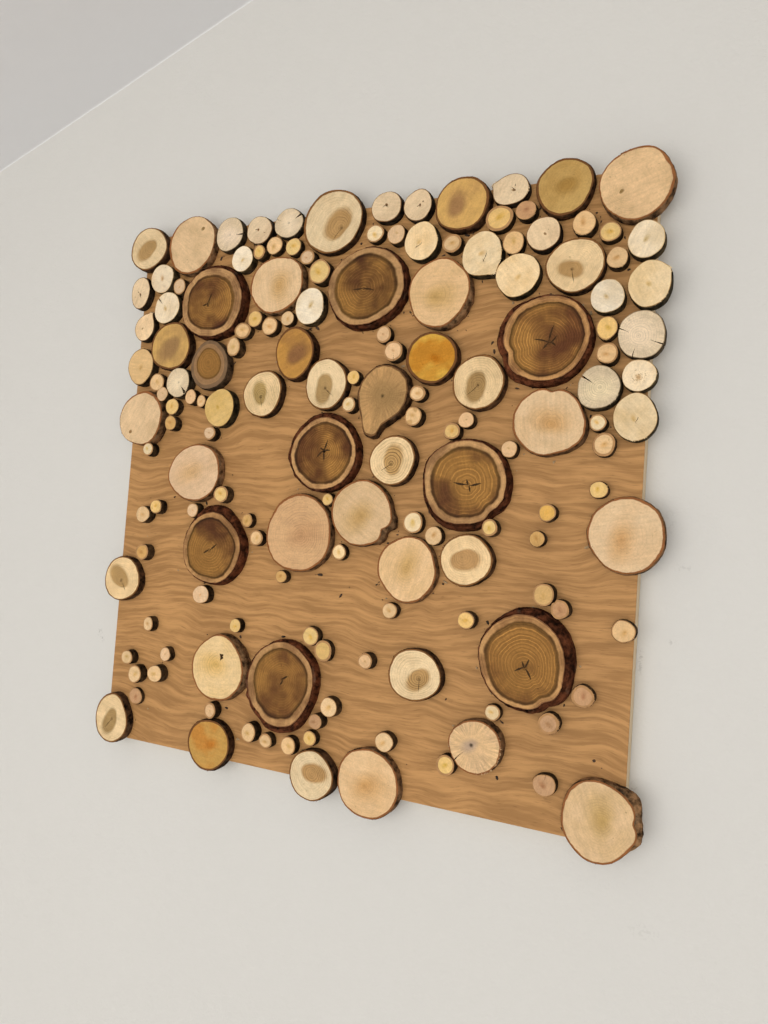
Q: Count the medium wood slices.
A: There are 28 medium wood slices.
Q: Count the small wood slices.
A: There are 84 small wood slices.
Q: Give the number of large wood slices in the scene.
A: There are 43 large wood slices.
